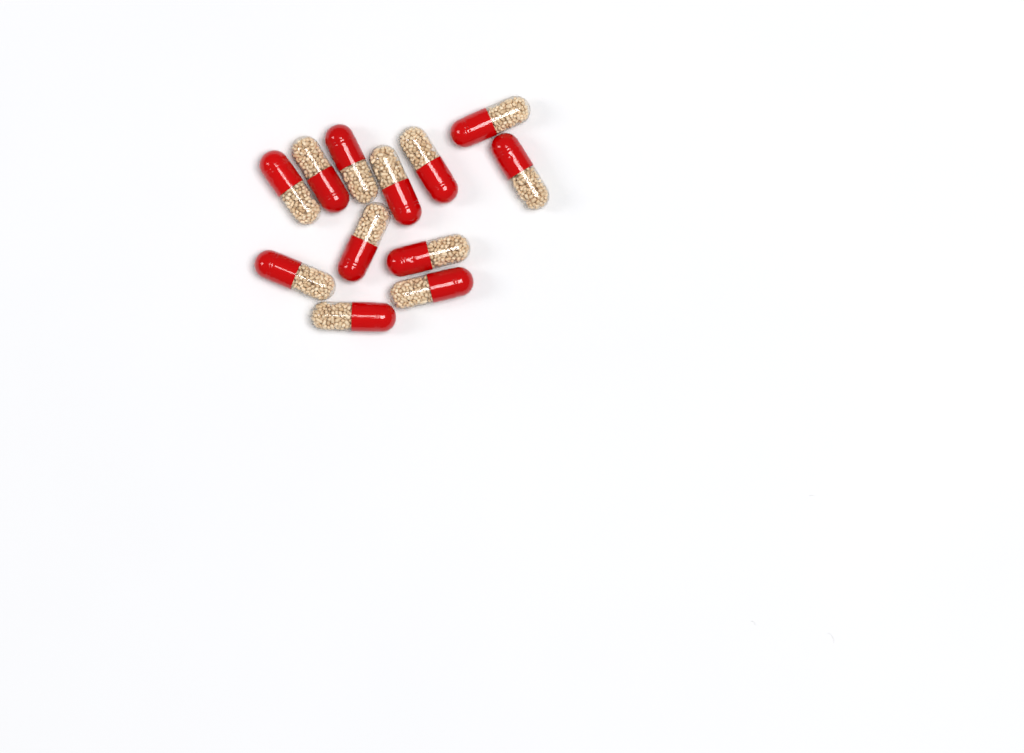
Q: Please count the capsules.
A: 12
